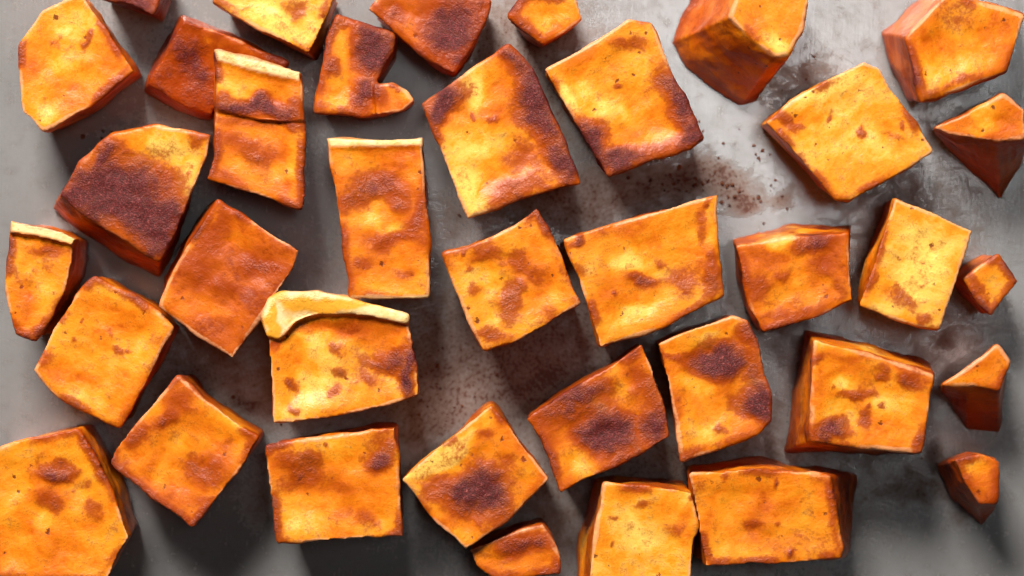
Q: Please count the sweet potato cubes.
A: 37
